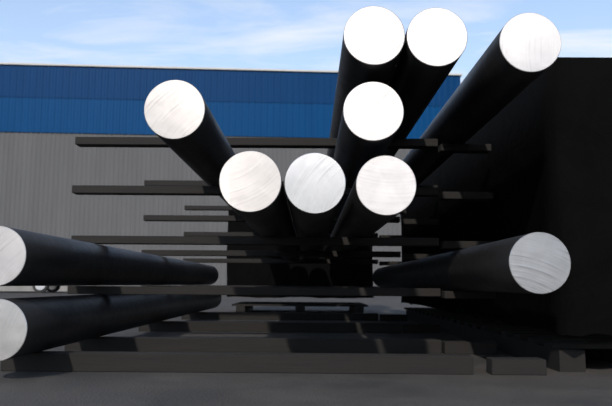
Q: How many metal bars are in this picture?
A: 11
